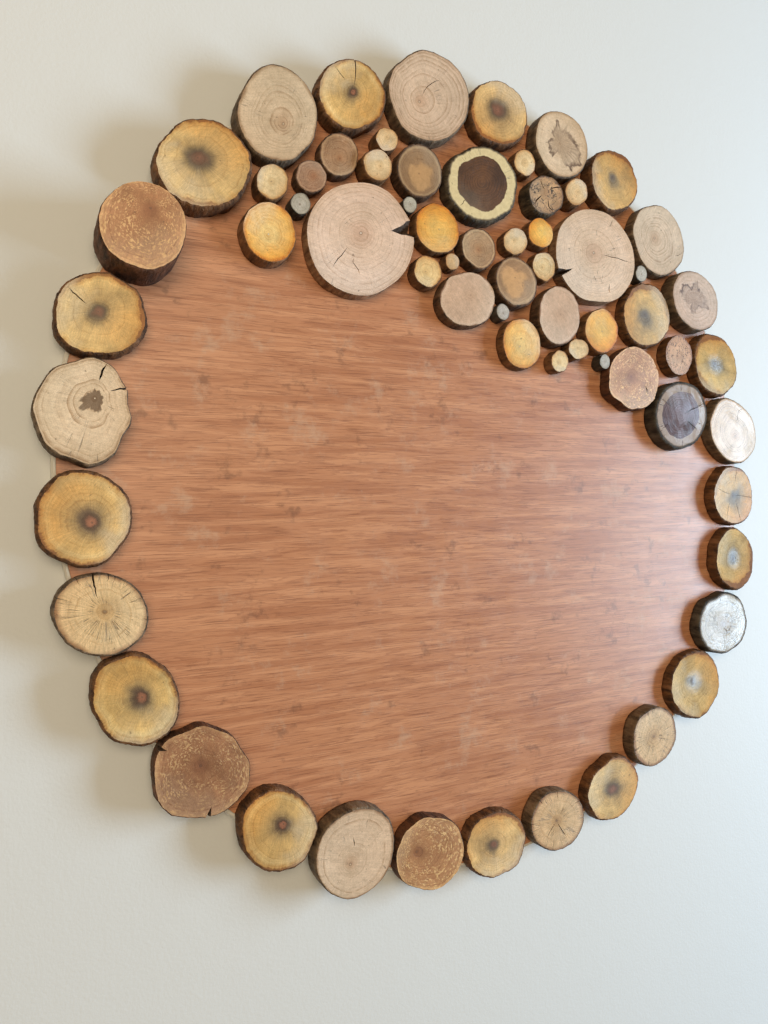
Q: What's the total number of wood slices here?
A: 65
